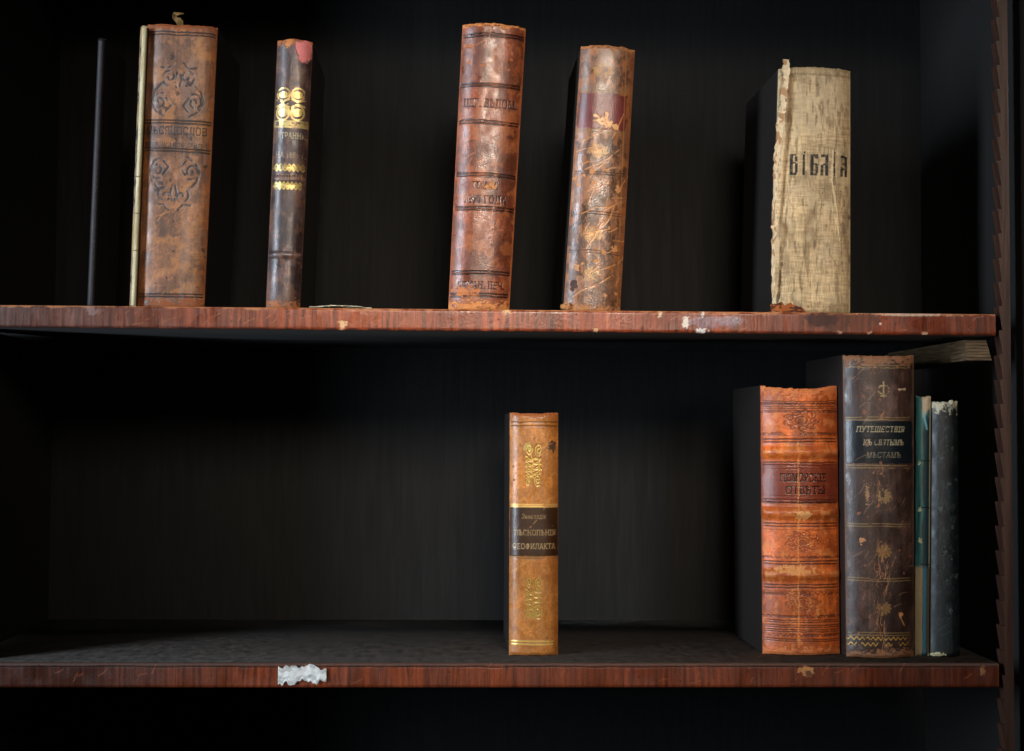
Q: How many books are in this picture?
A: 12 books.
